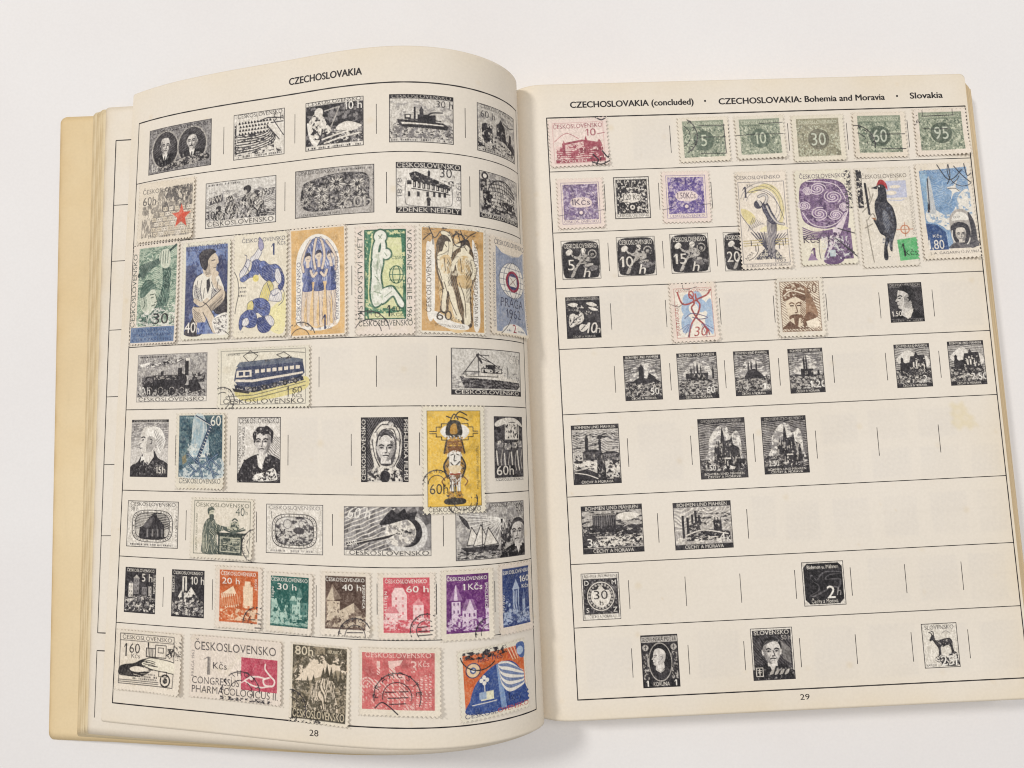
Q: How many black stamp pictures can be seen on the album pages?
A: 44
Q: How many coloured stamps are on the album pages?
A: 37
